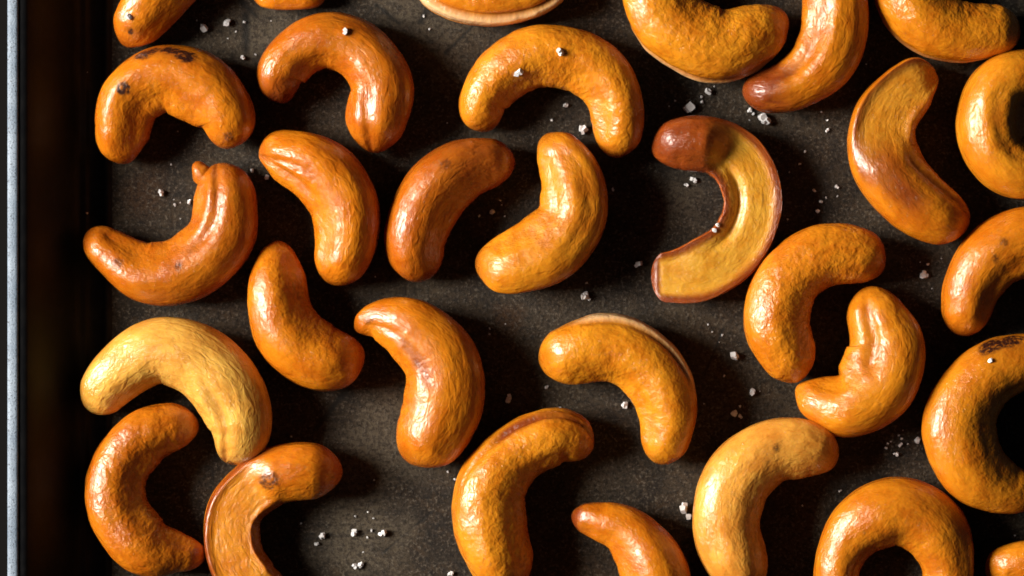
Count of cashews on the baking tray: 31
